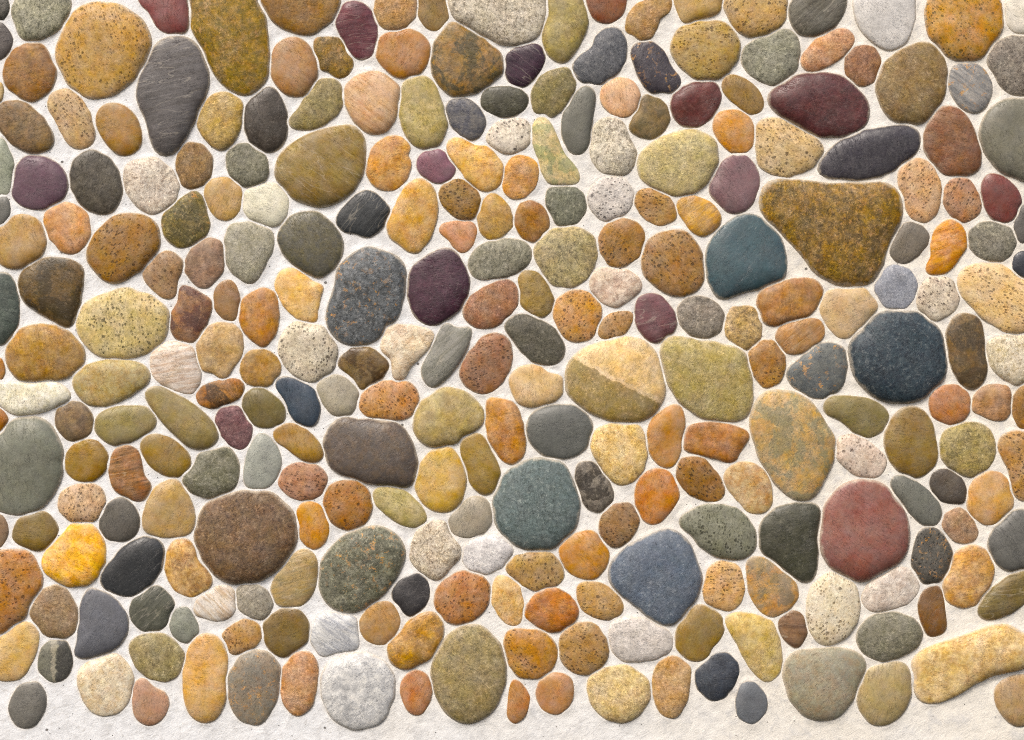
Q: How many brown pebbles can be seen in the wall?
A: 170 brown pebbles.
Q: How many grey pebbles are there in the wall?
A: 70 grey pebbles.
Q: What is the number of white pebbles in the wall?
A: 25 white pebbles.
